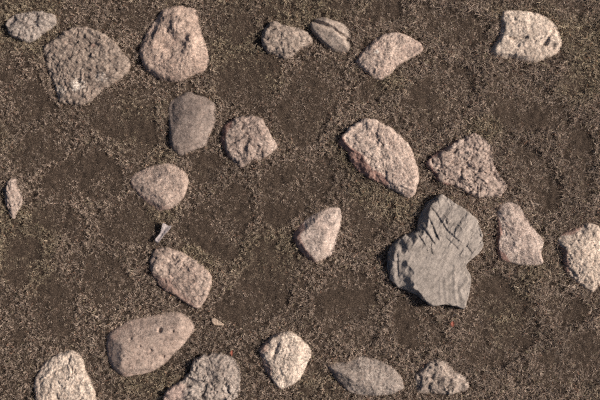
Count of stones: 24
